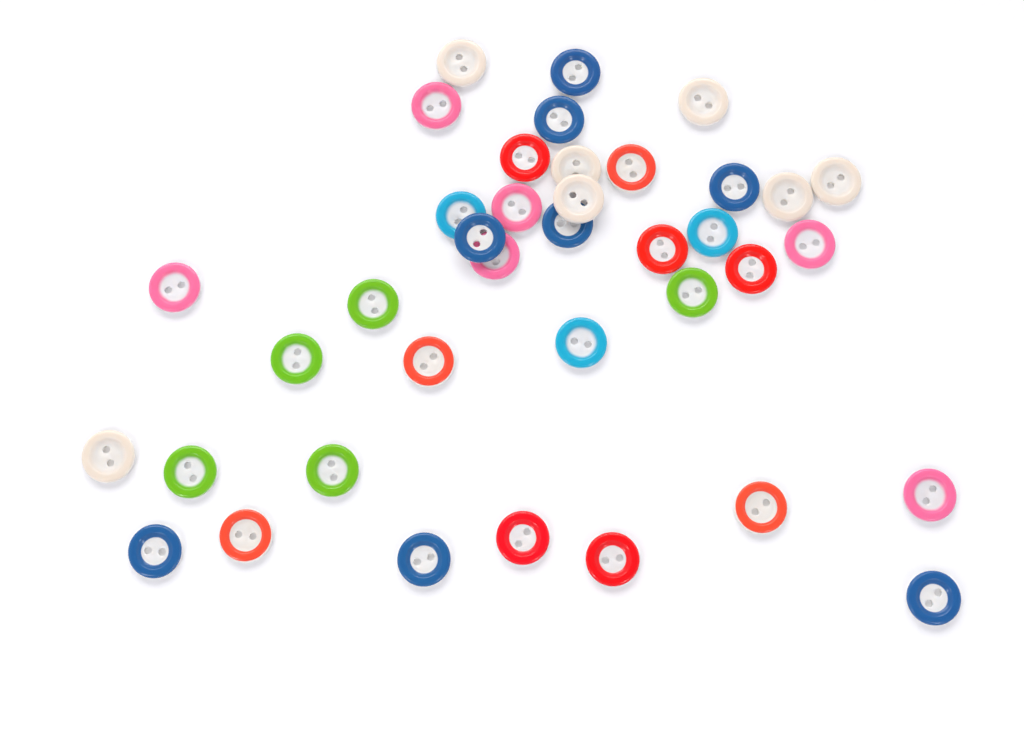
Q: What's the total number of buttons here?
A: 38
